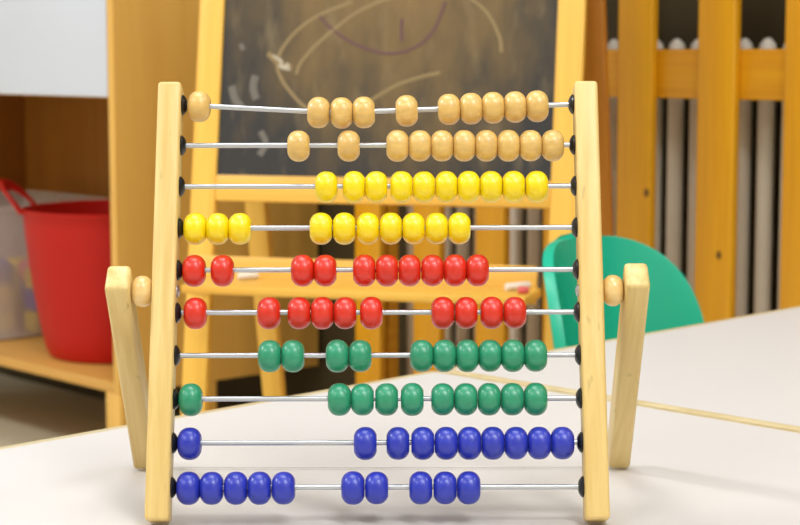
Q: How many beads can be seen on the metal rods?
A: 100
